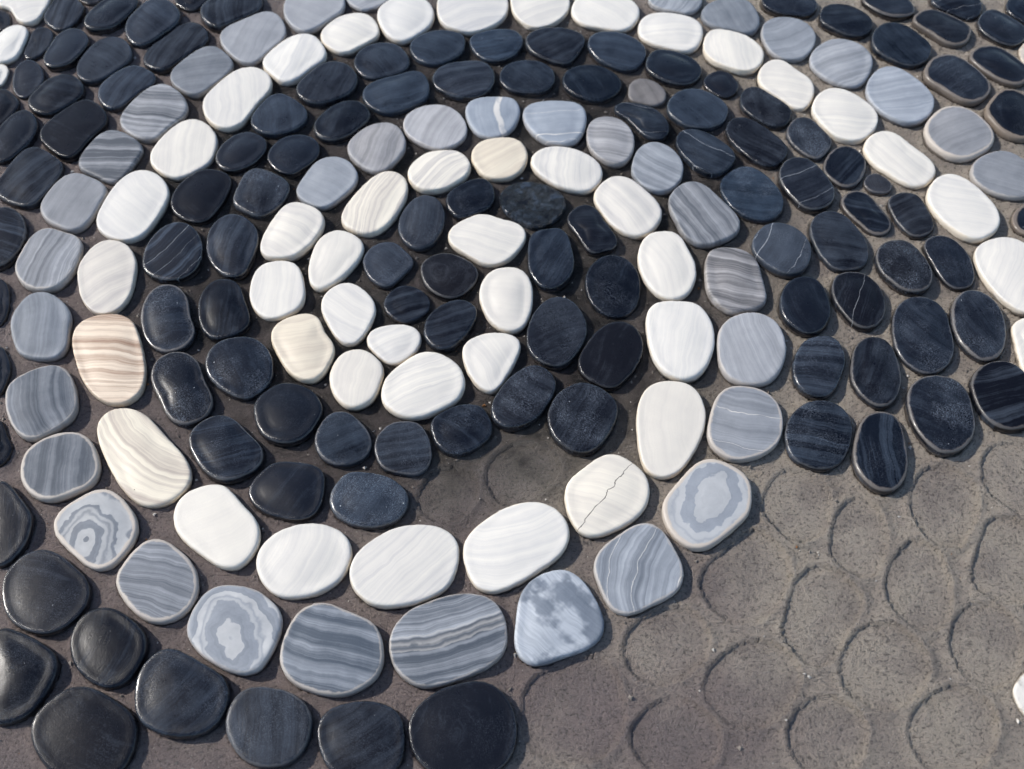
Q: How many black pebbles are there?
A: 114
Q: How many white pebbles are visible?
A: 49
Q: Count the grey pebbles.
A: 38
